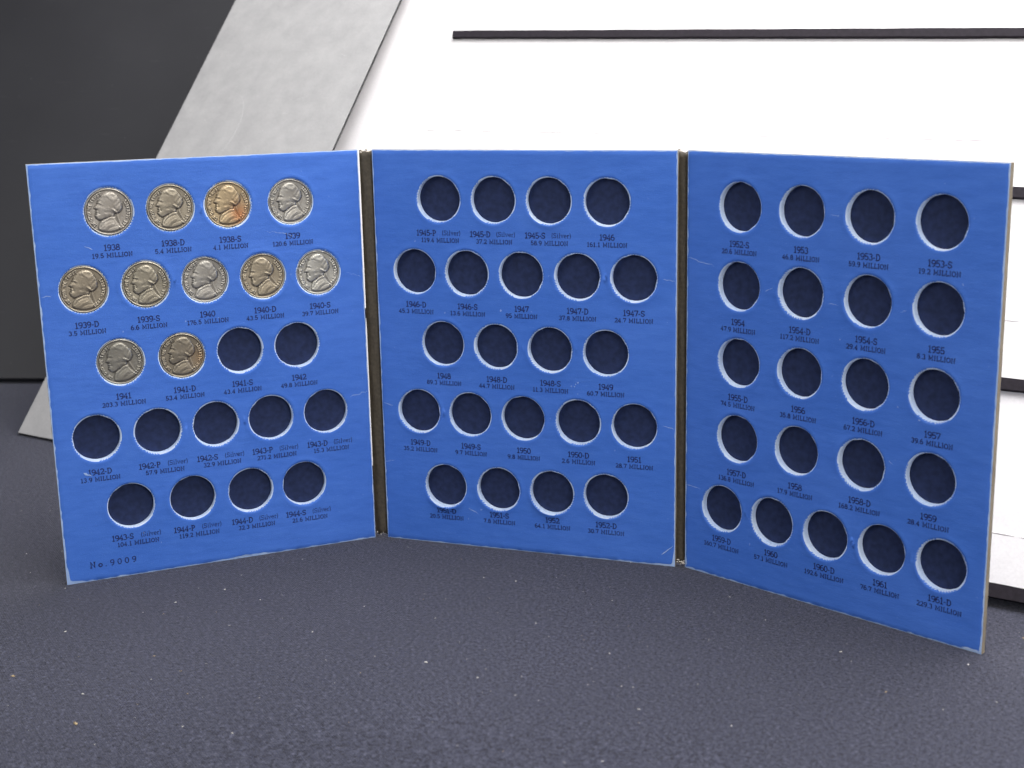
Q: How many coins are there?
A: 11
